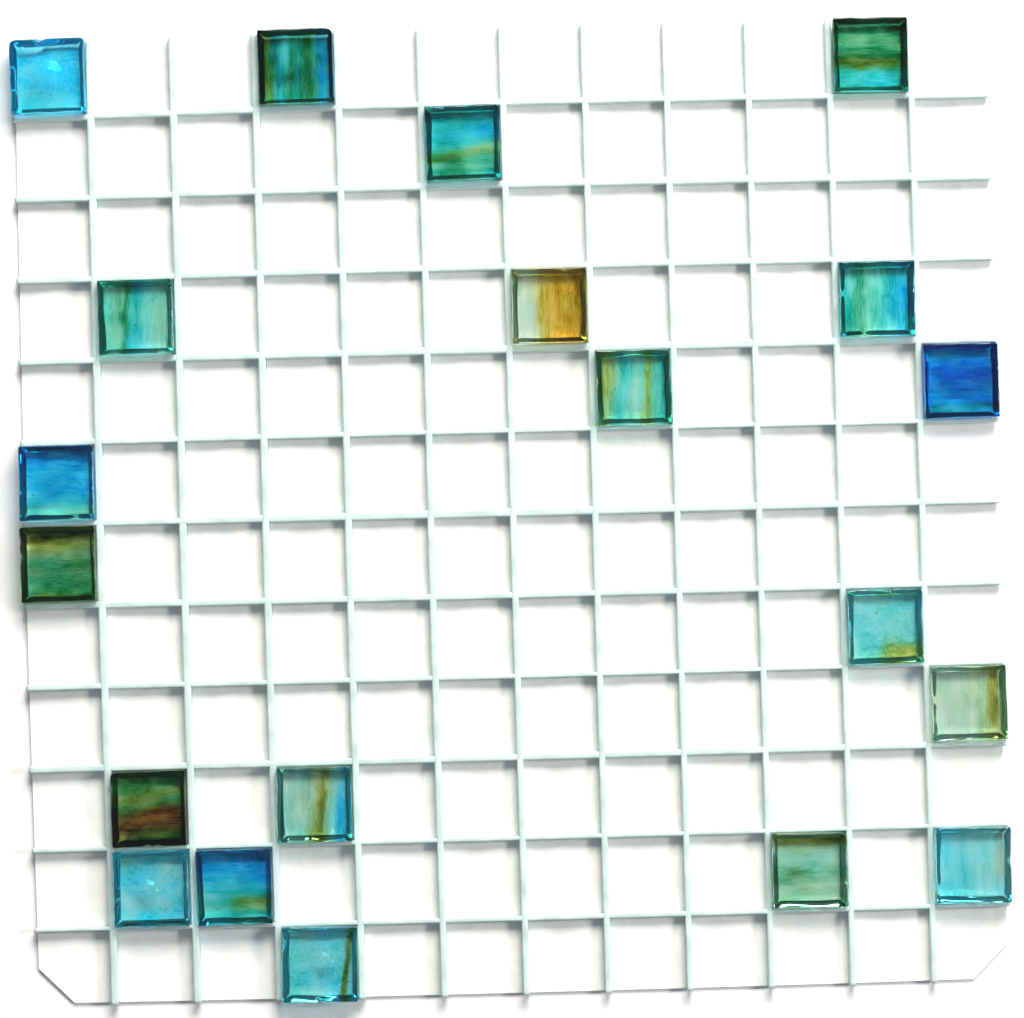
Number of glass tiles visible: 20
